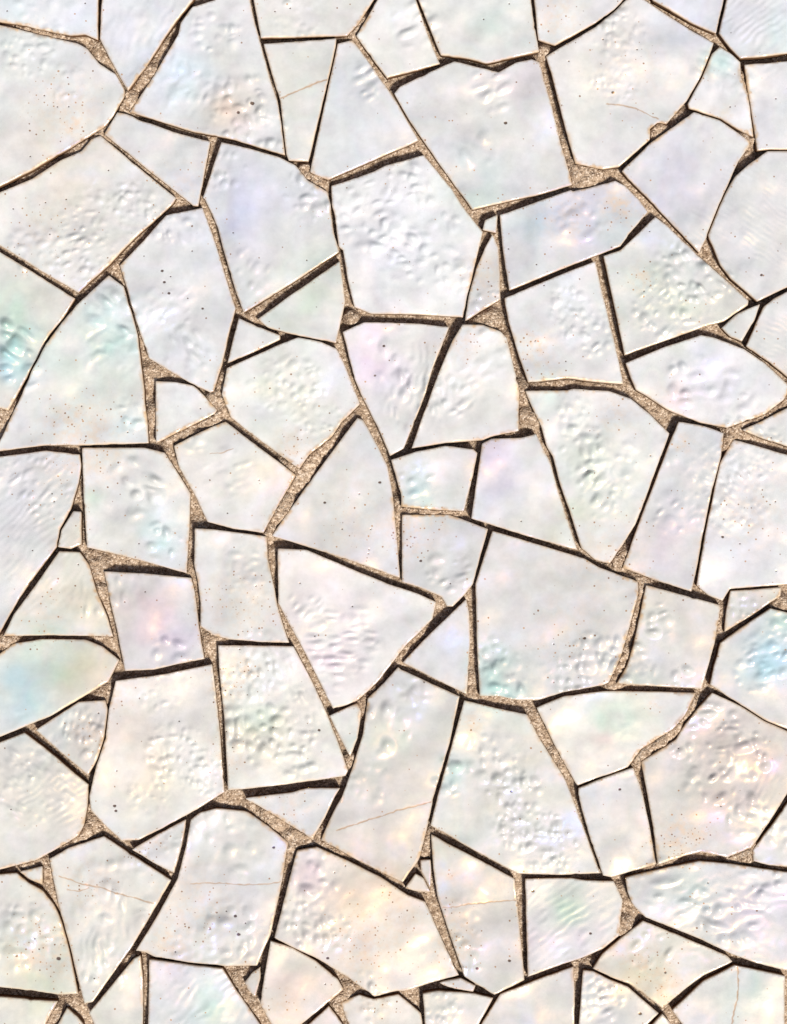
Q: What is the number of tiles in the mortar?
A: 99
